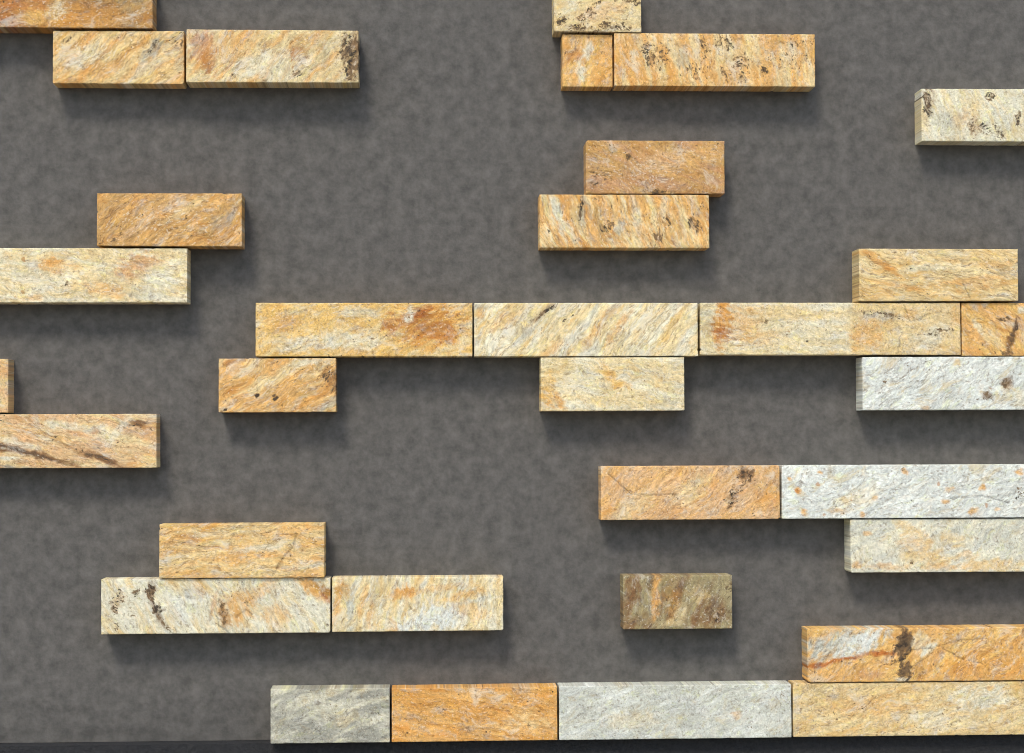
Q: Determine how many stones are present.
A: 33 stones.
